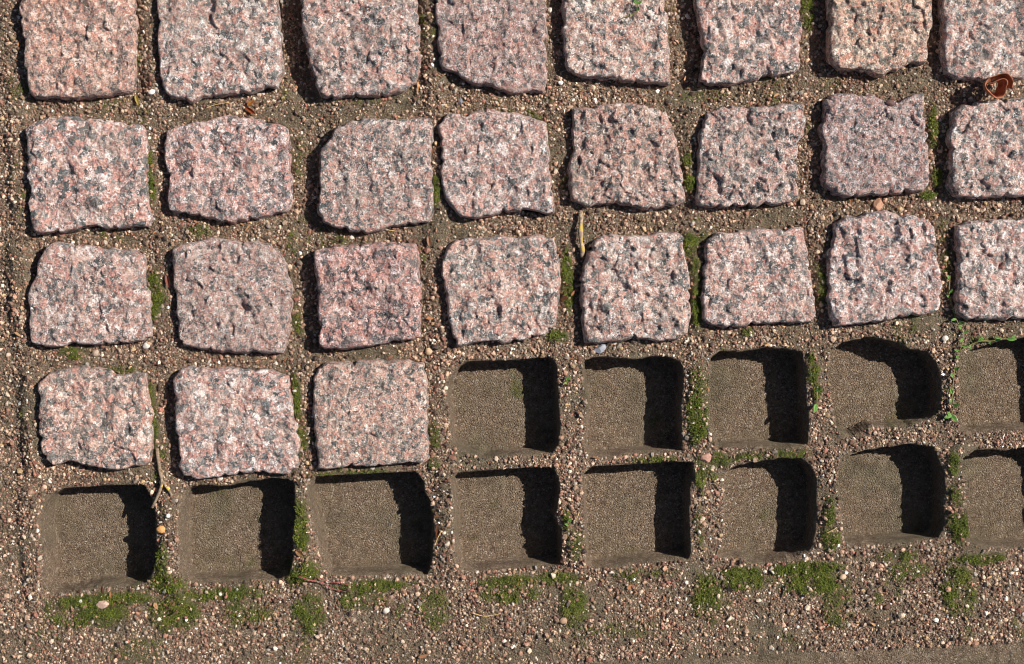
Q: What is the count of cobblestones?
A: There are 27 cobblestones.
